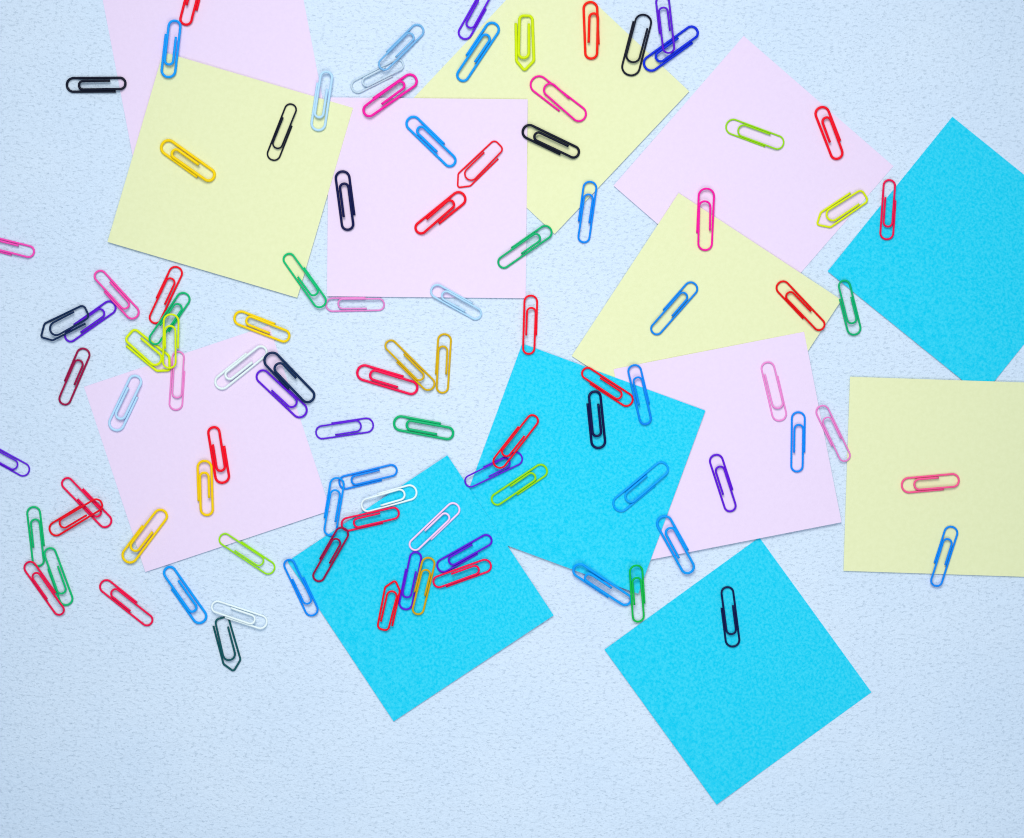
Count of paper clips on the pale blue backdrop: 99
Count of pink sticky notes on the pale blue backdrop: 5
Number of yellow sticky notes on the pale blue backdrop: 4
